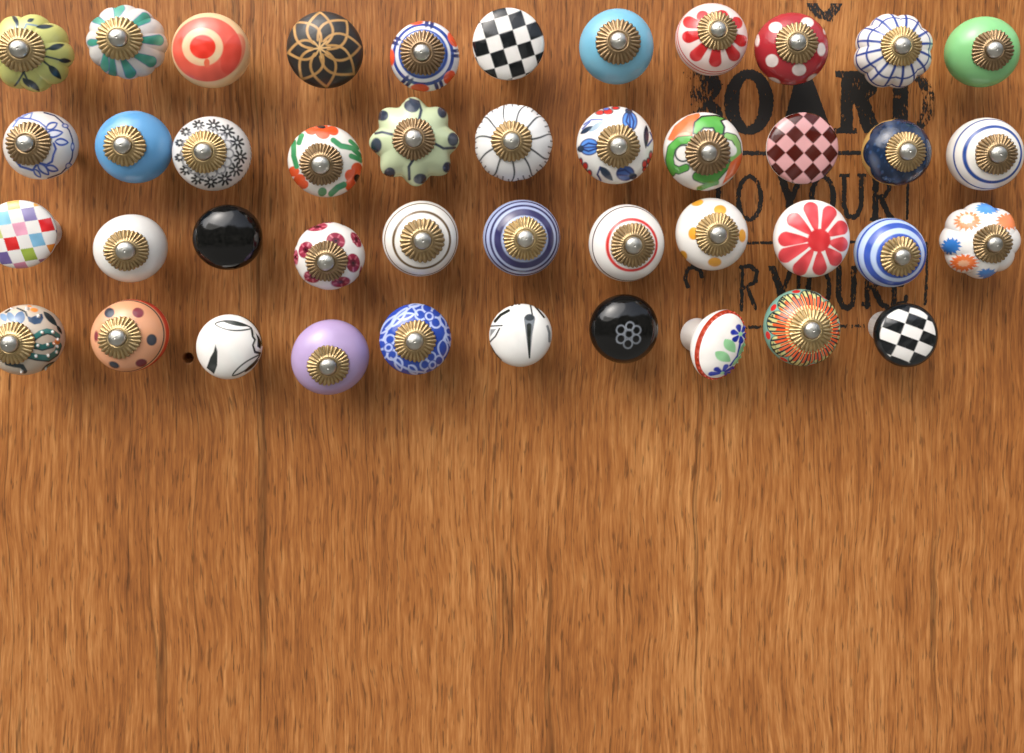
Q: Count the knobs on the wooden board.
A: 43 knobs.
